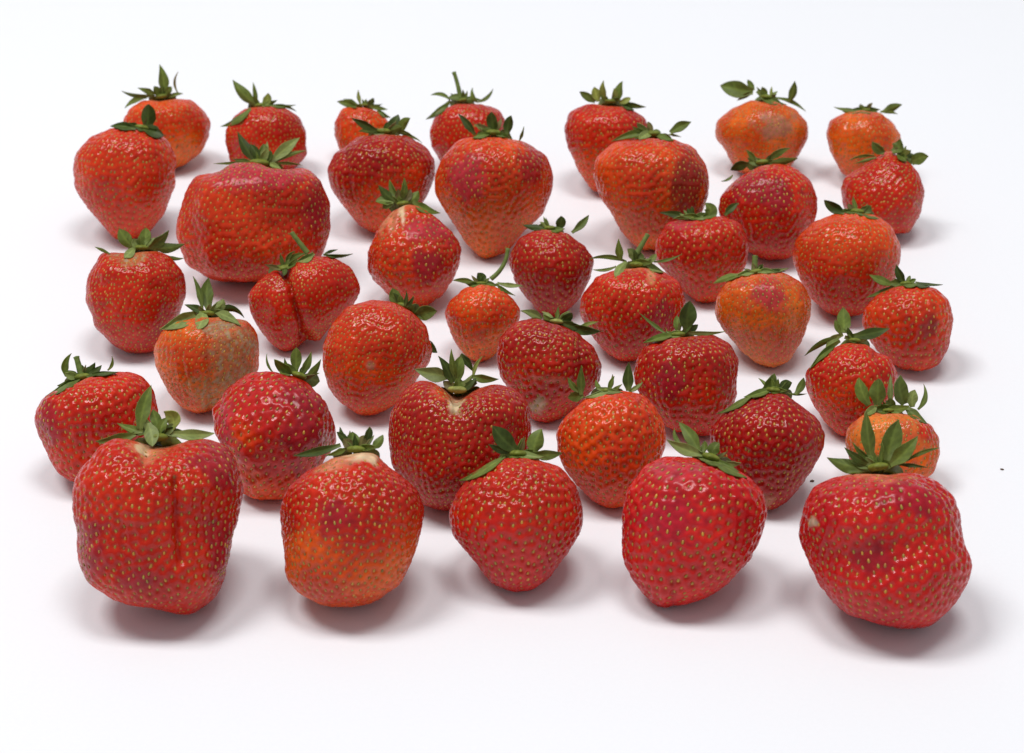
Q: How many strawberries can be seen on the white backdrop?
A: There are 40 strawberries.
